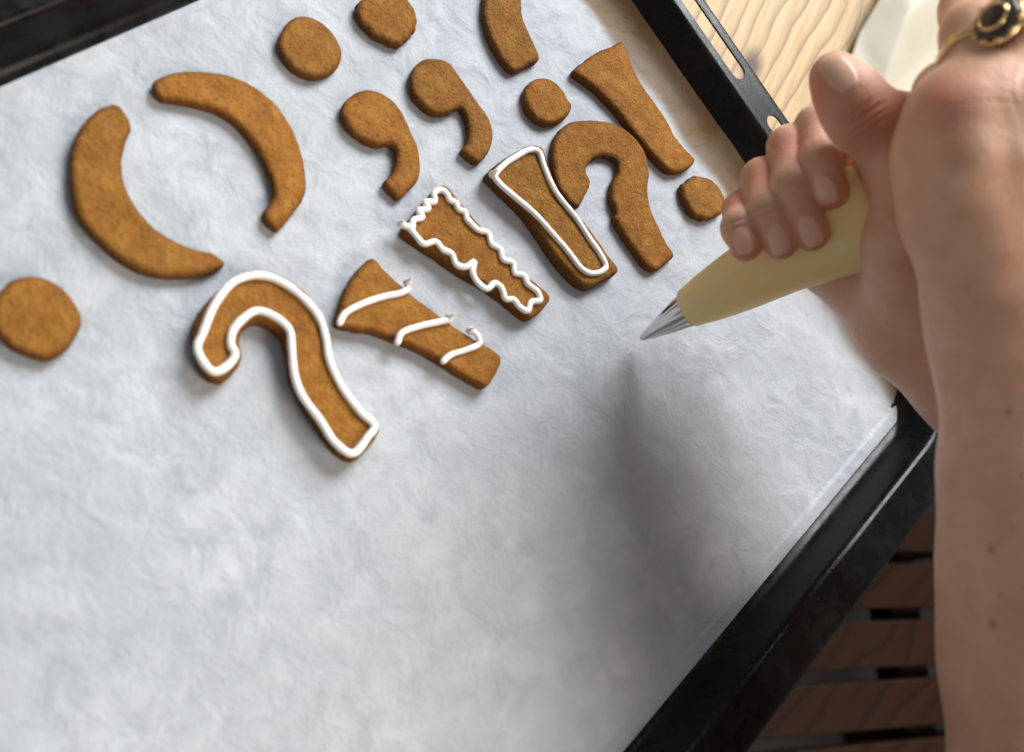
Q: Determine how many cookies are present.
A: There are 16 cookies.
